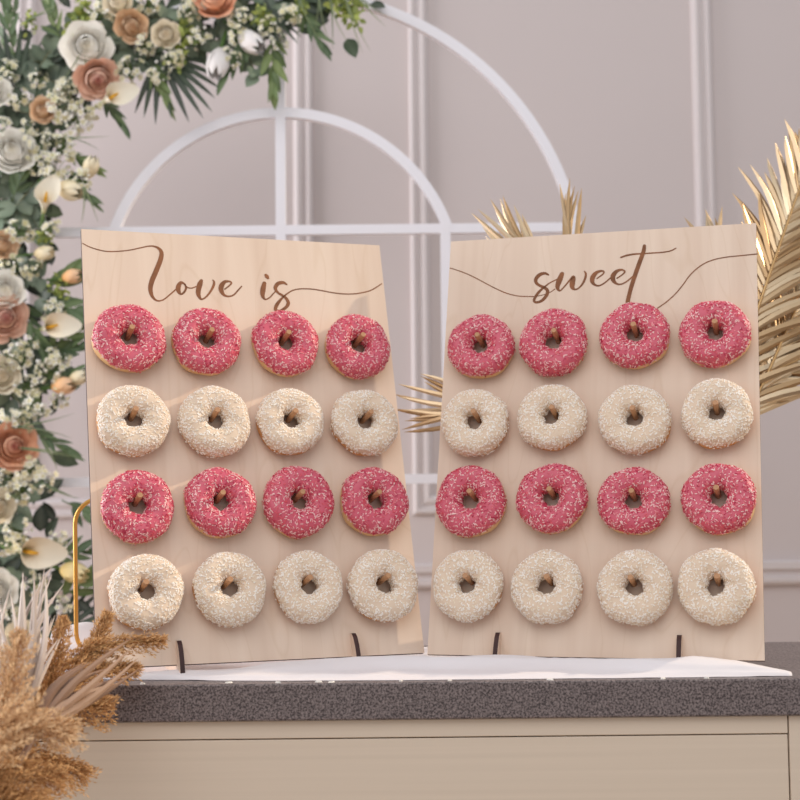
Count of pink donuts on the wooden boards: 16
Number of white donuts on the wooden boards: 16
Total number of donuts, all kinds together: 32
